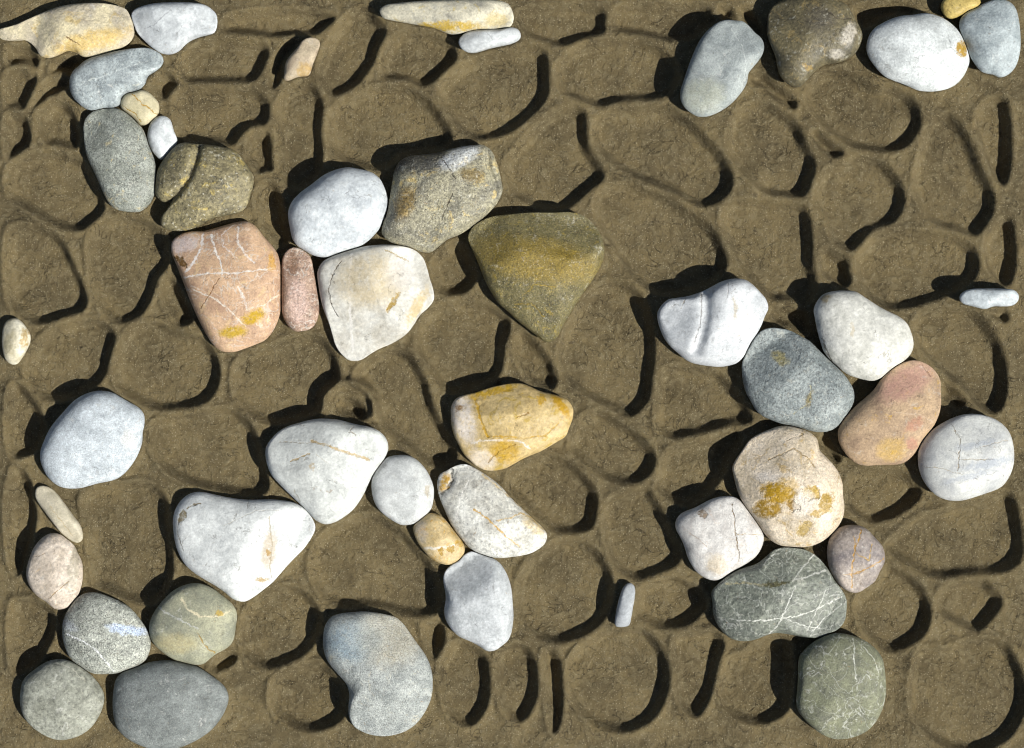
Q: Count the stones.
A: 49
